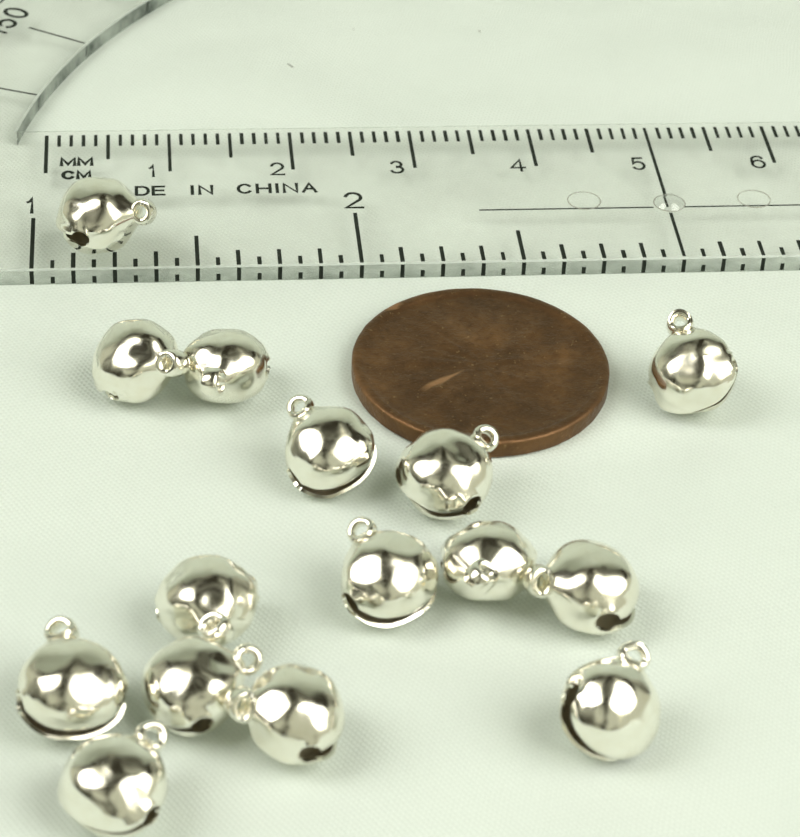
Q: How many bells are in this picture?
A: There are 15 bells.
